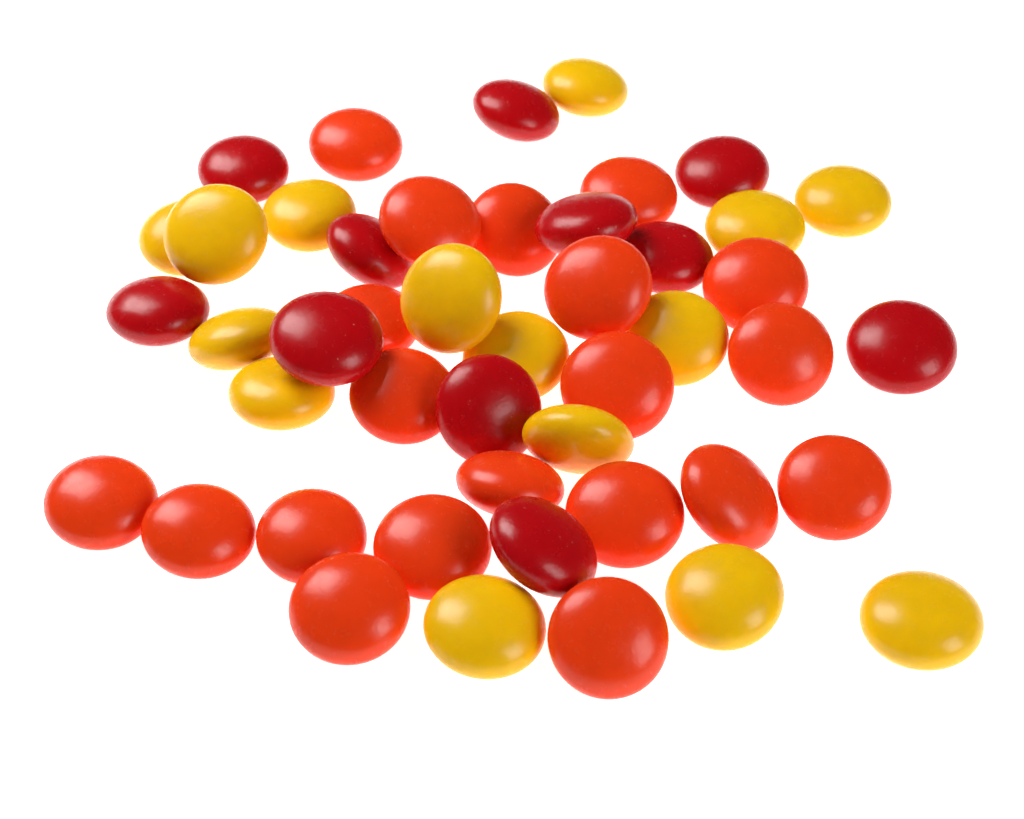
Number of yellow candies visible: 15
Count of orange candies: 20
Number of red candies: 11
